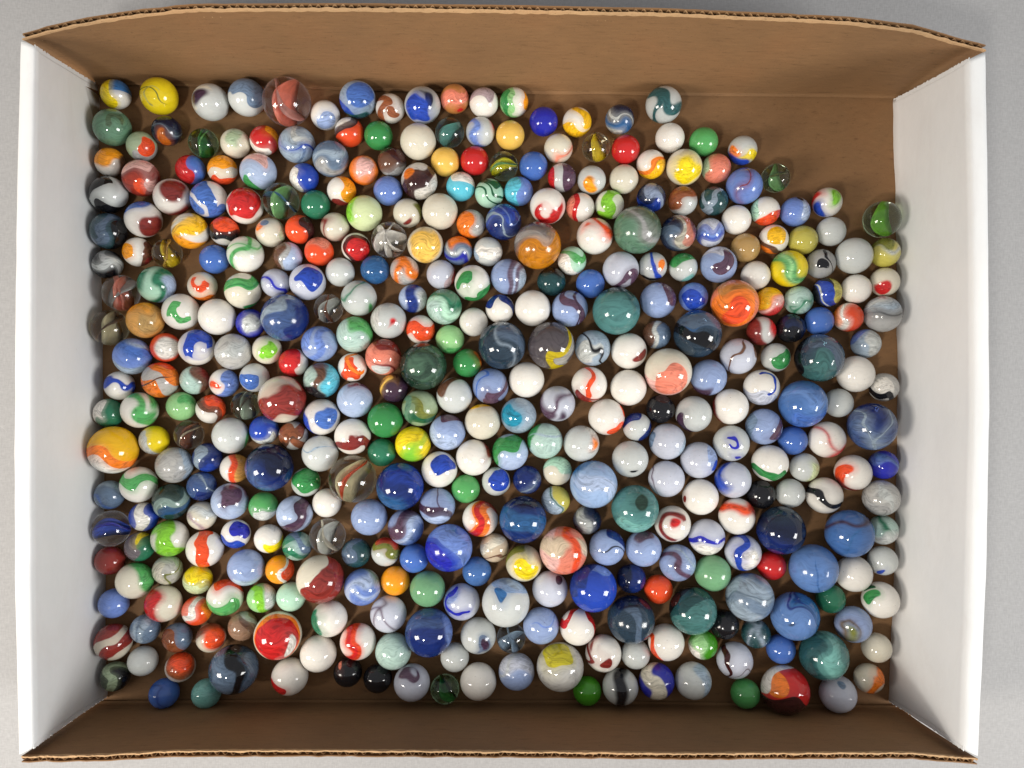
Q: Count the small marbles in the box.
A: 200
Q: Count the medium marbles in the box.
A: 160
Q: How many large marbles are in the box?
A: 40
